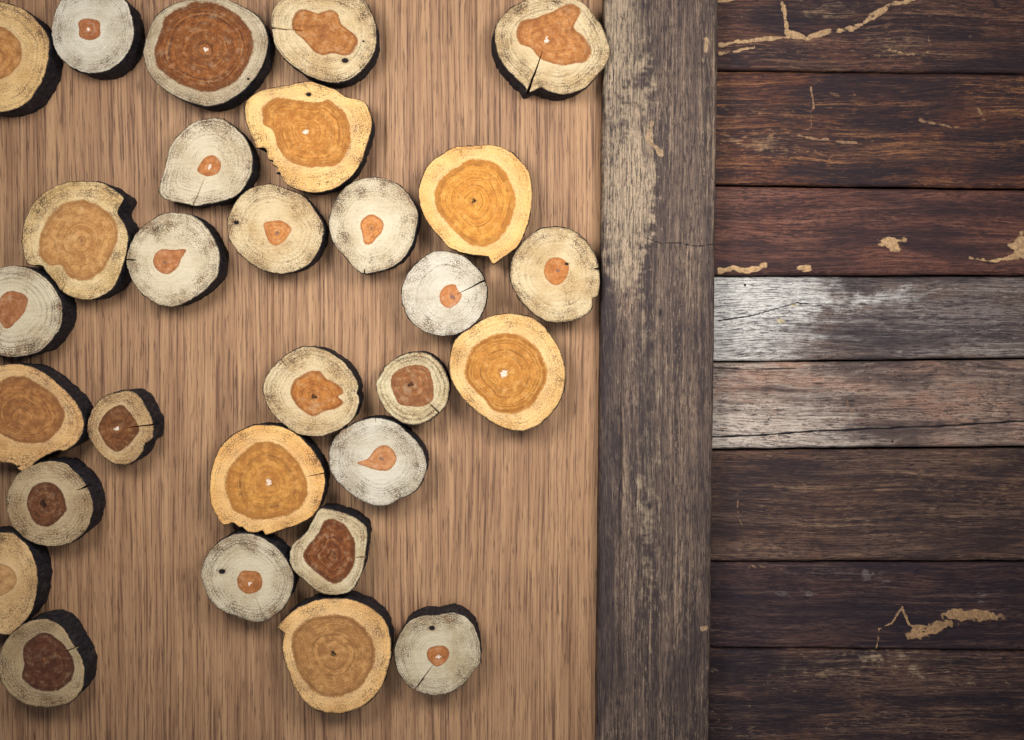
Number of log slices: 29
